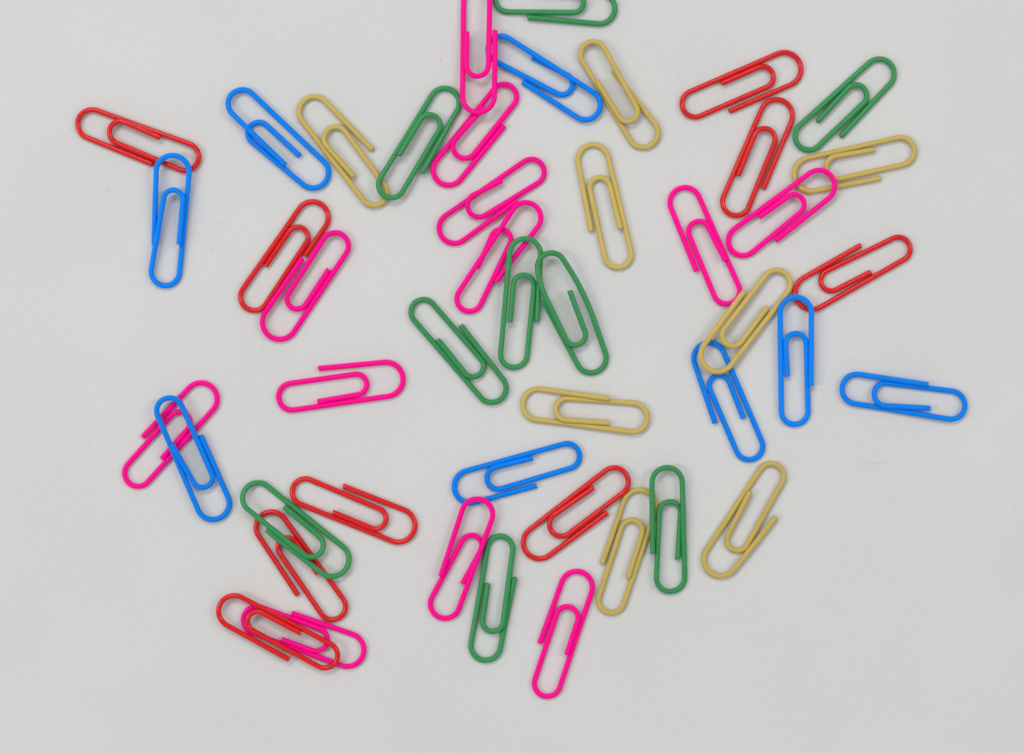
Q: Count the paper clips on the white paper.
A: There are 46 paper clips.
